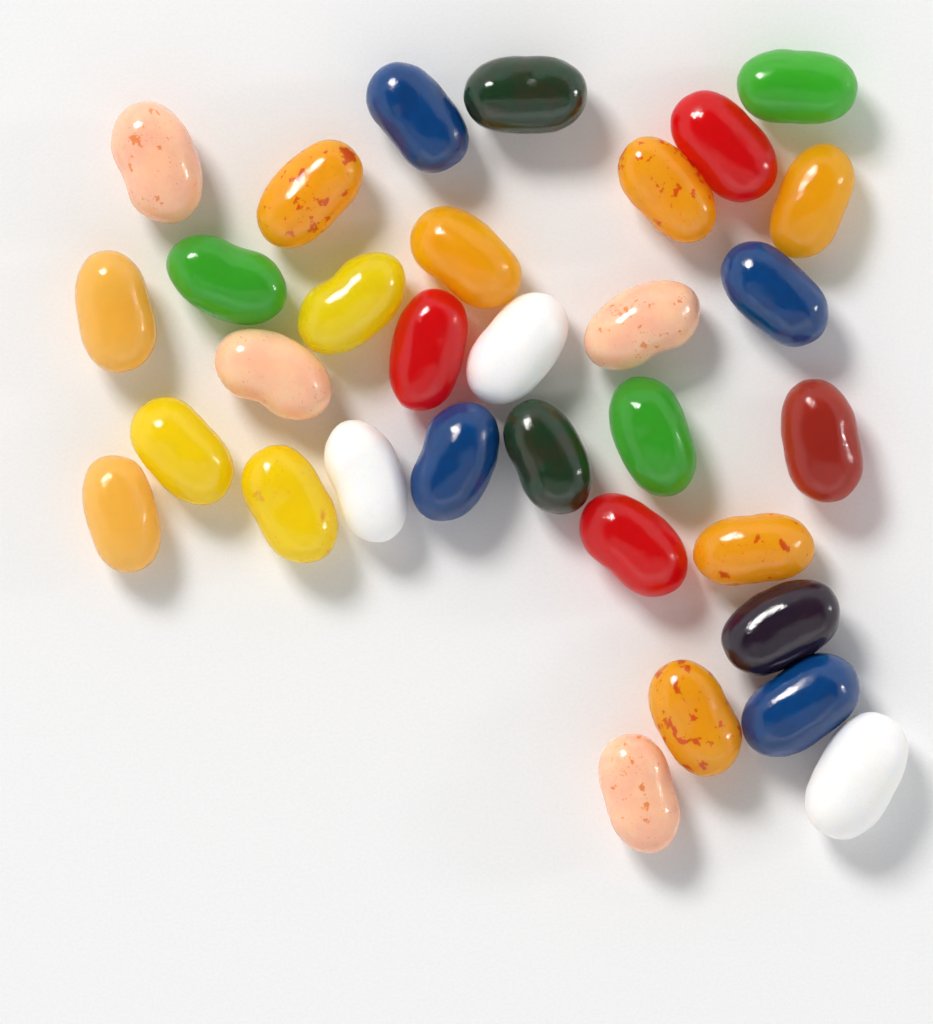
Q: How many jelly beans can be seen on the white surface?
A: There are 32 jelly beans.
